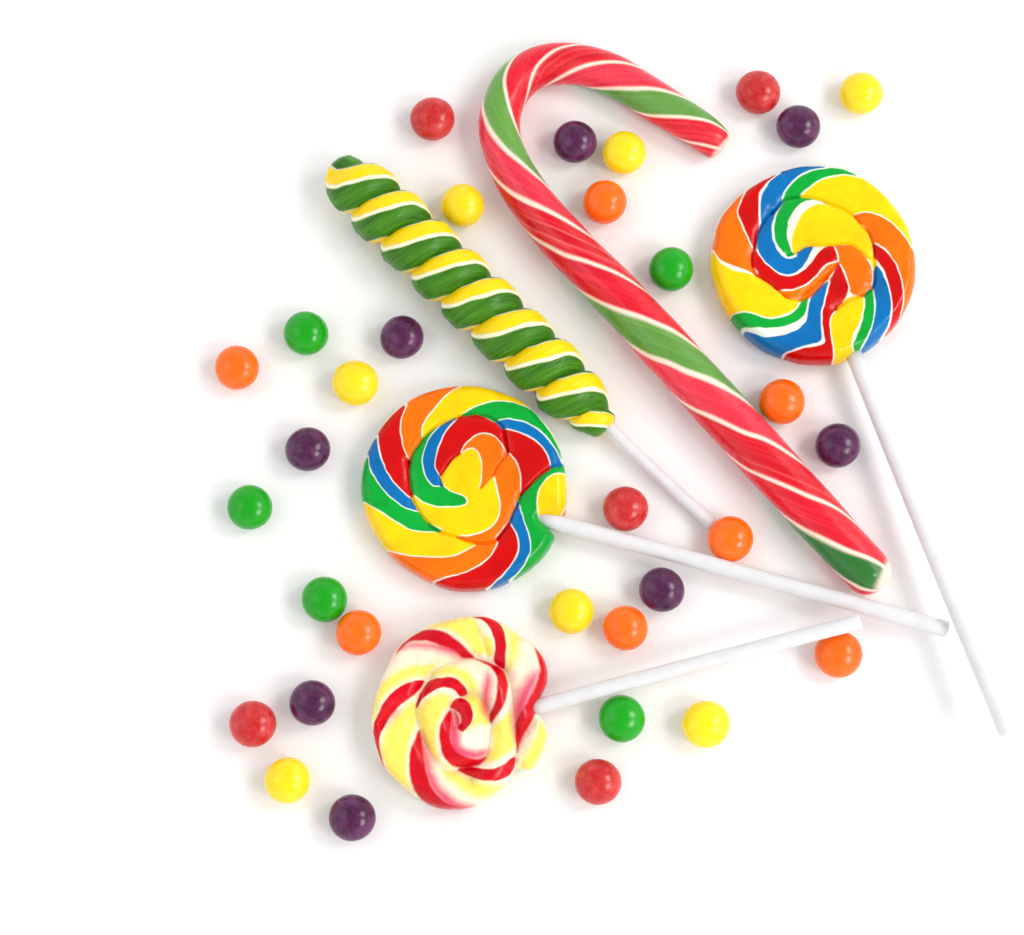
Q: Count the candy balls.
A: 32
